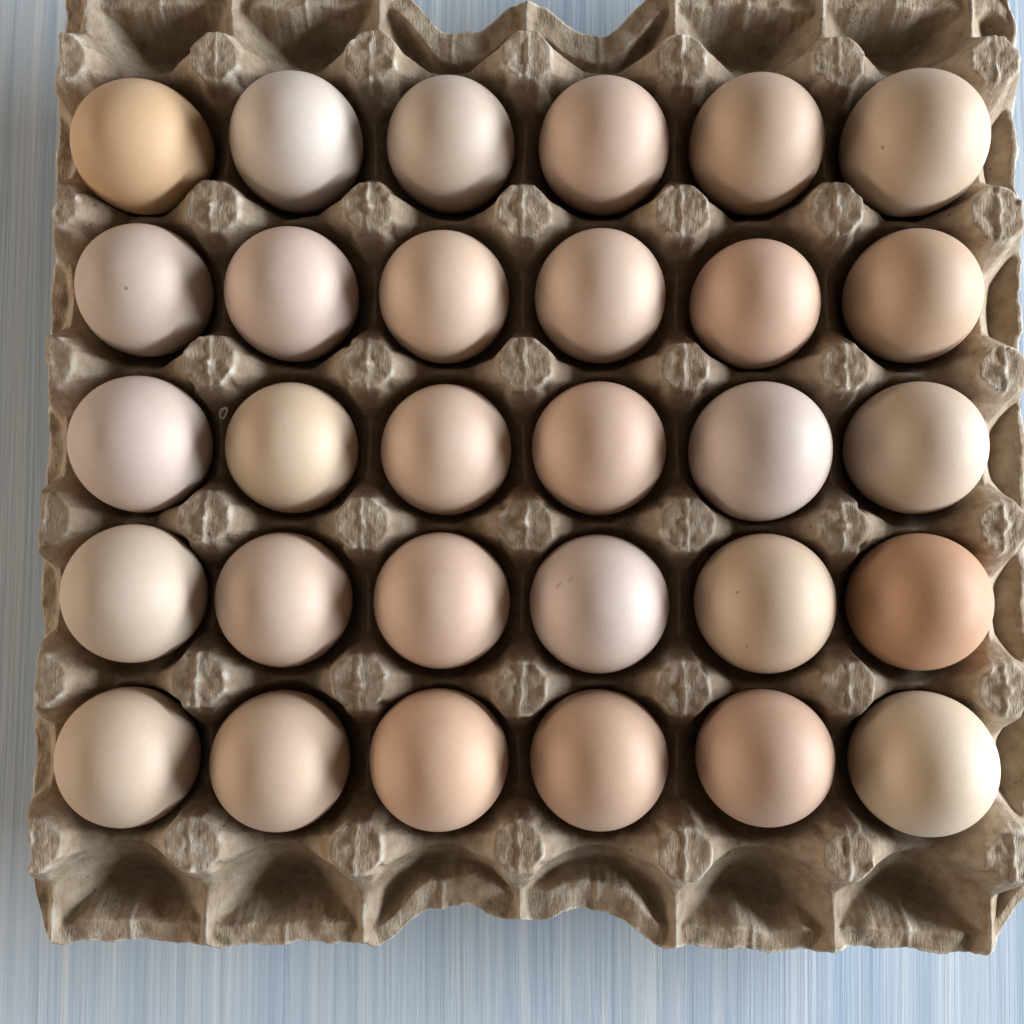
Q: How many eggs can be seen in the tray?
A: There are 30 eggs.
